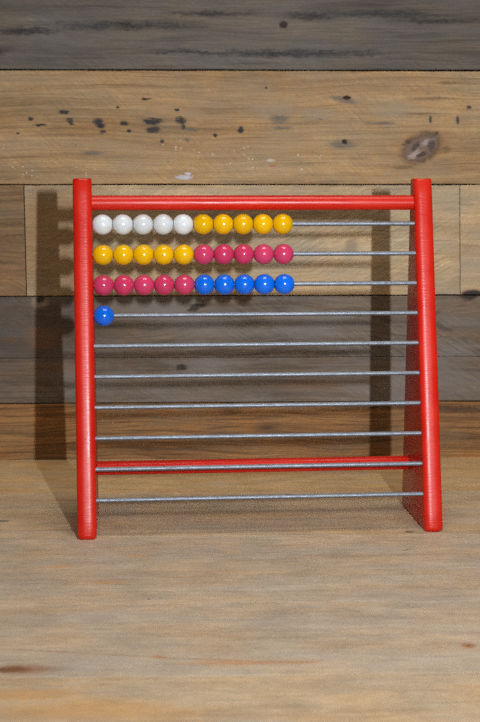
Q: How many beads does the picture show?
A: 31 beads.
